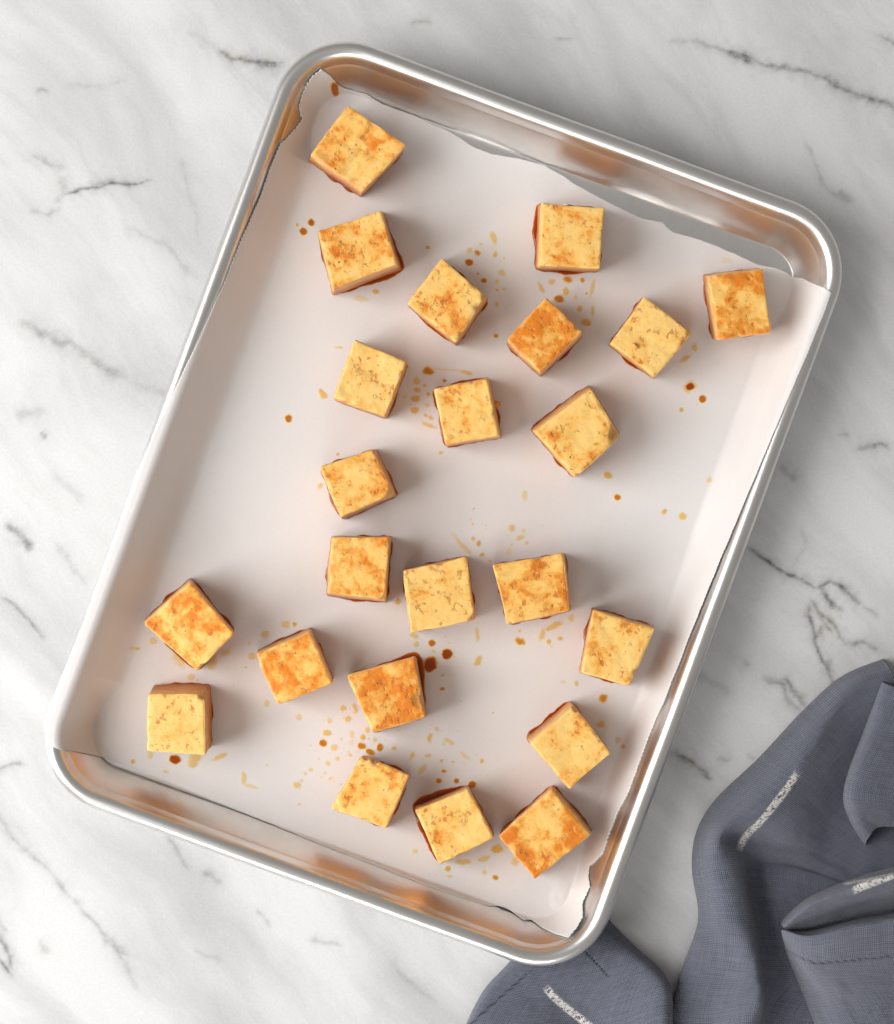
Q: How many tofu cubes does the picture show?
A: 23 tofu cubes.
